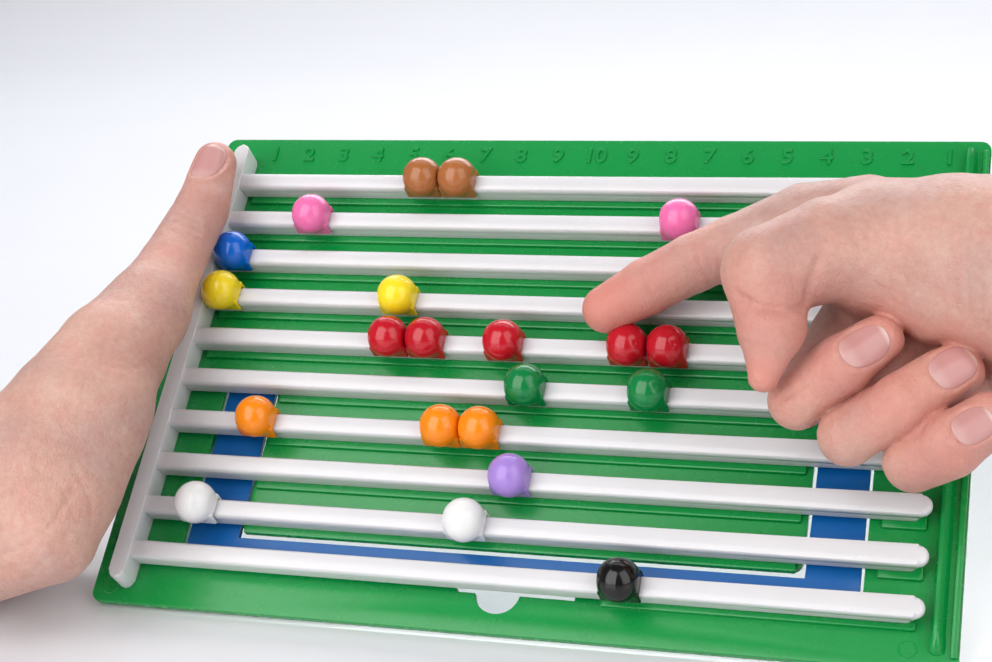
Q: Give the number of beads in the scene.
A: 21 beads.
